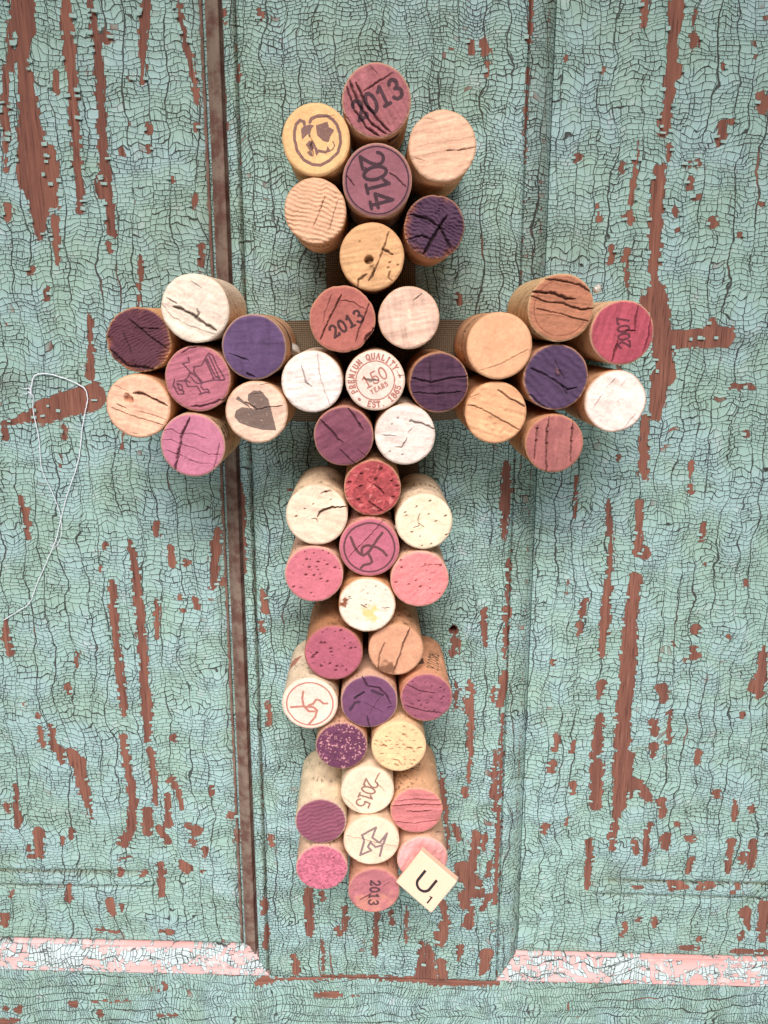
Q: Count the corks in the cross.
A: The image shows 49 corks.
